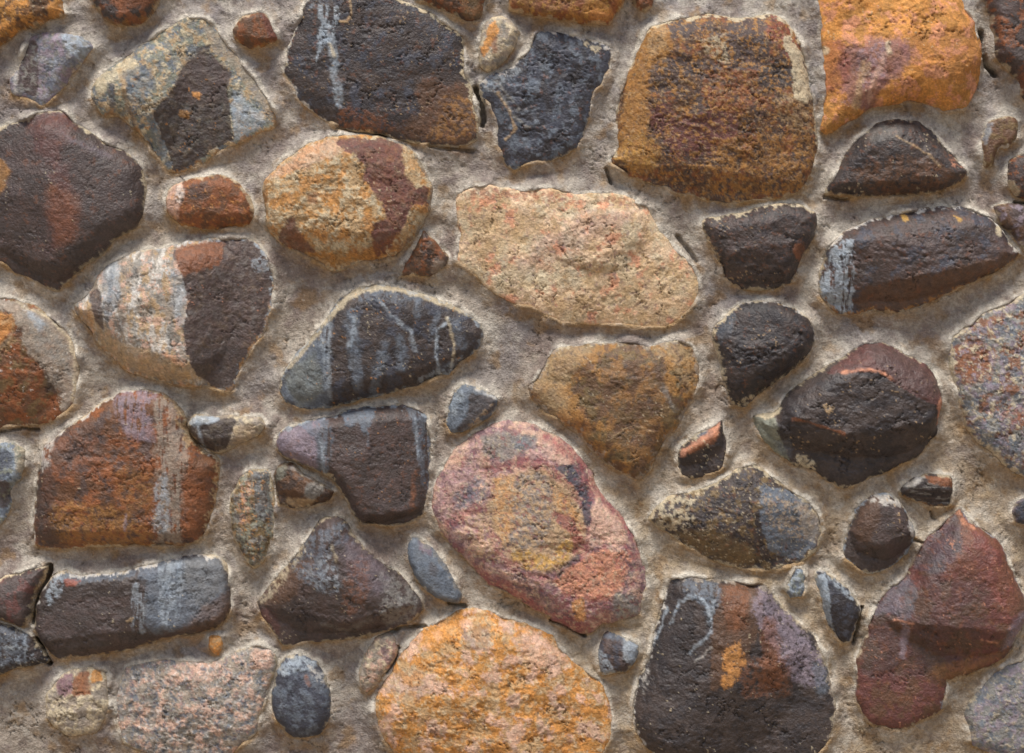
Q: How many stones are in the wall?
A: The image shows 62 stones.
